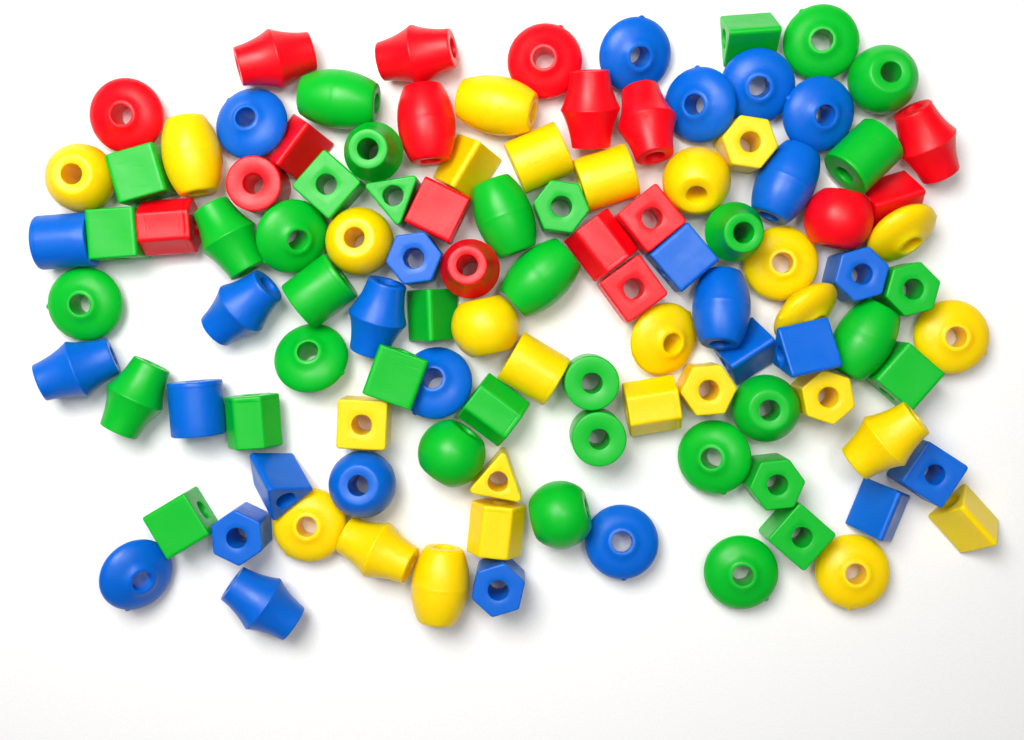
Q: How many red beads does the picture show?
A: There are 18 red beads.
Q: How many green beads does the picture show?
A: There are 37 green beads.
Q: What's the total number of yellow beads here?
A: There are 28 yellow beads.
